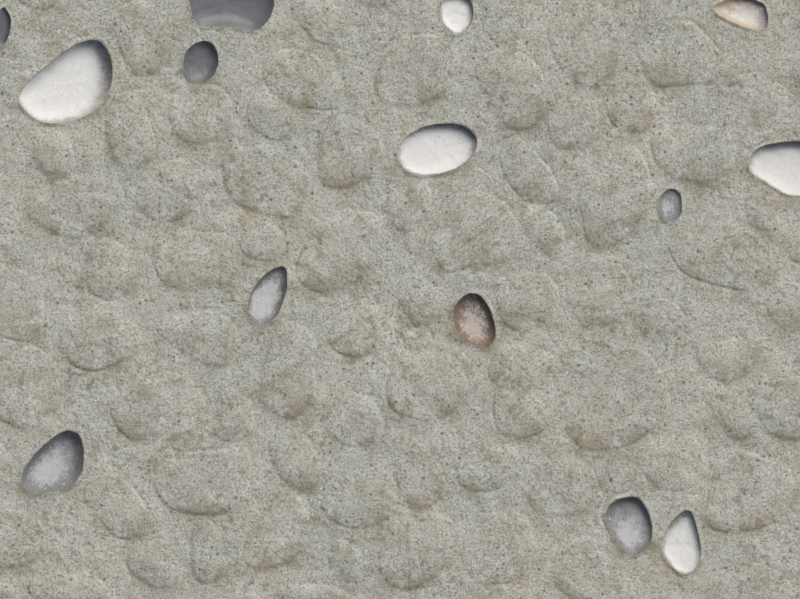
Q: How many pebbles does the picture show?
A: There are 14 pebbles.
